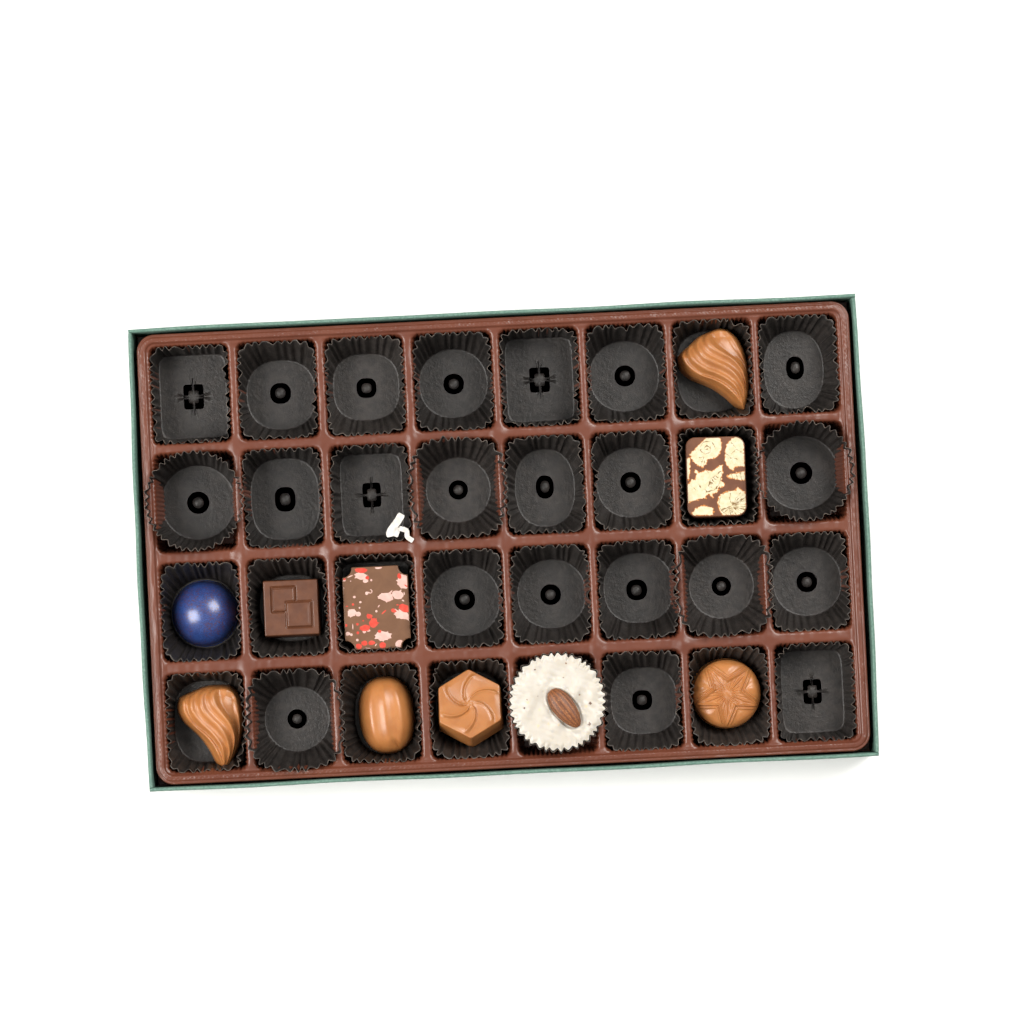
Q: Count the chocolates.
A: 10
